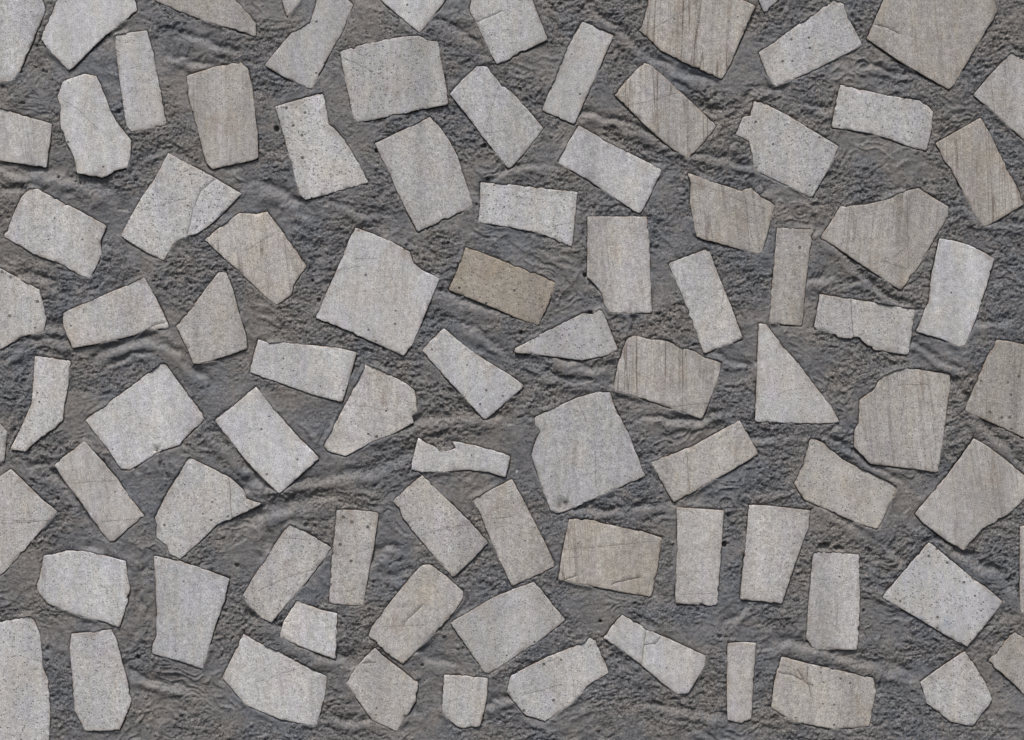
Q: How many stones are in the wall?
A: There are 88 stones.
